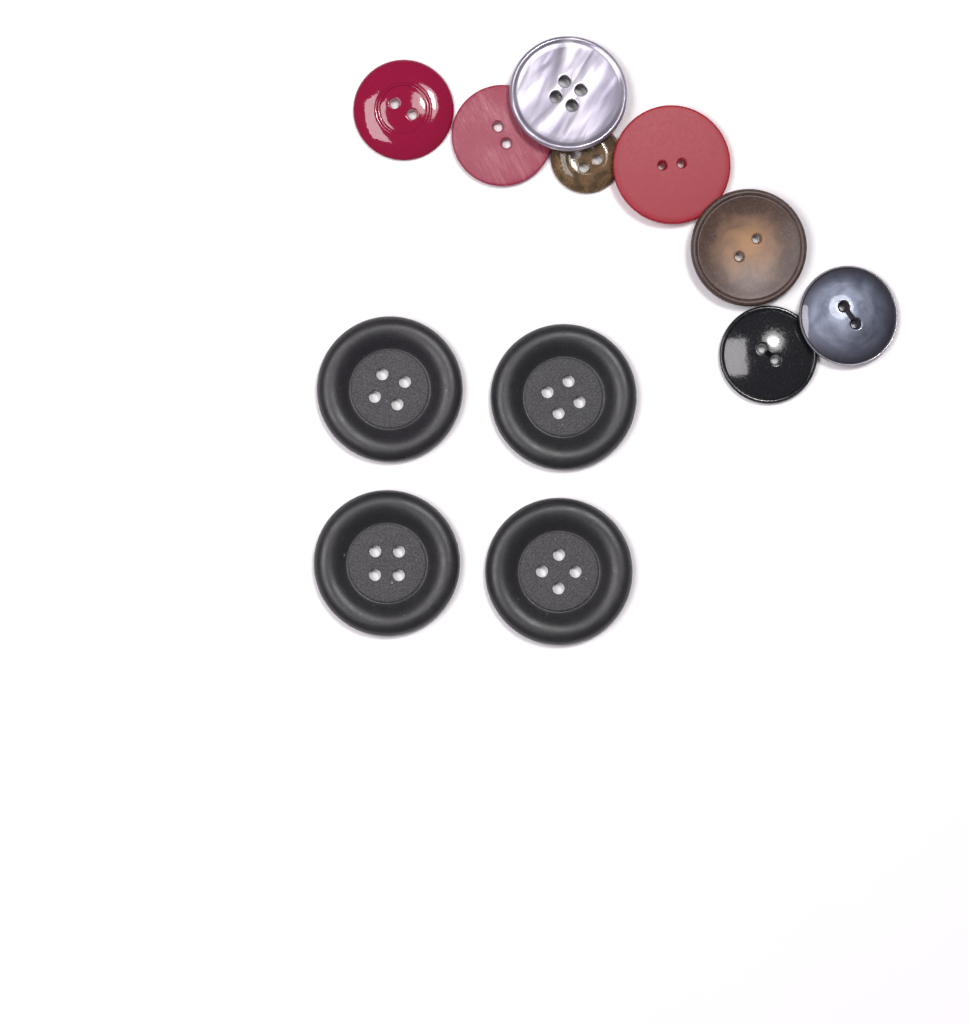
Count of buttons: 12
